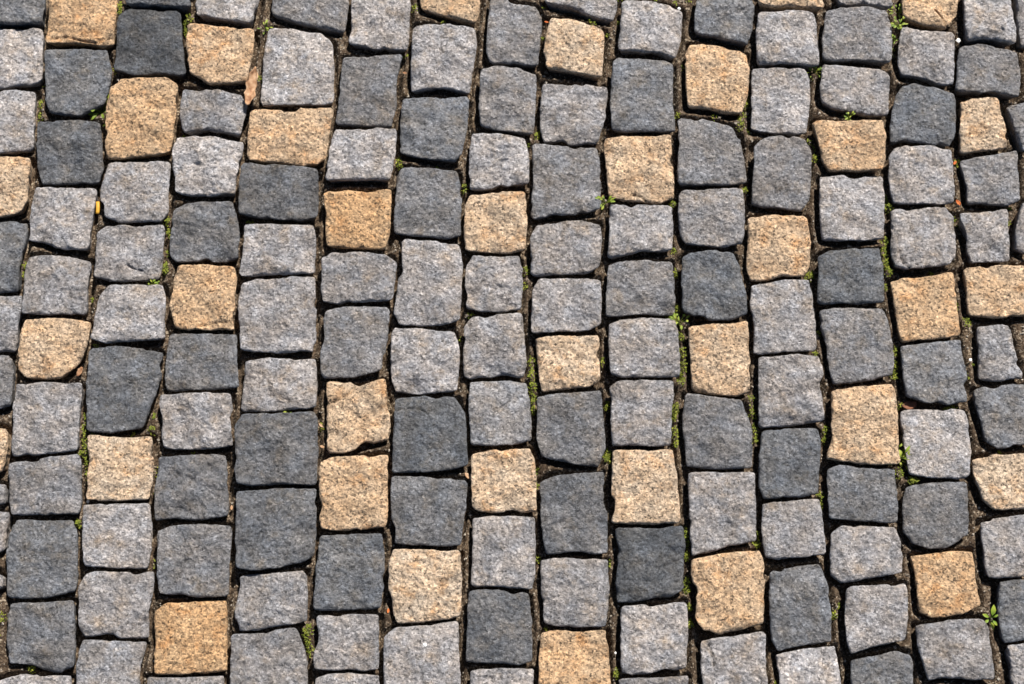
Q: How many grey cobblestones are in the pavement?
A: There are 134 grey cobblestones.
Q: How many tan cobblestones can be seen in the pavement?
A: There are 35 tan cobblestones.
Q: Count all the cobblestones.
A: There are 169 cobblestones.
